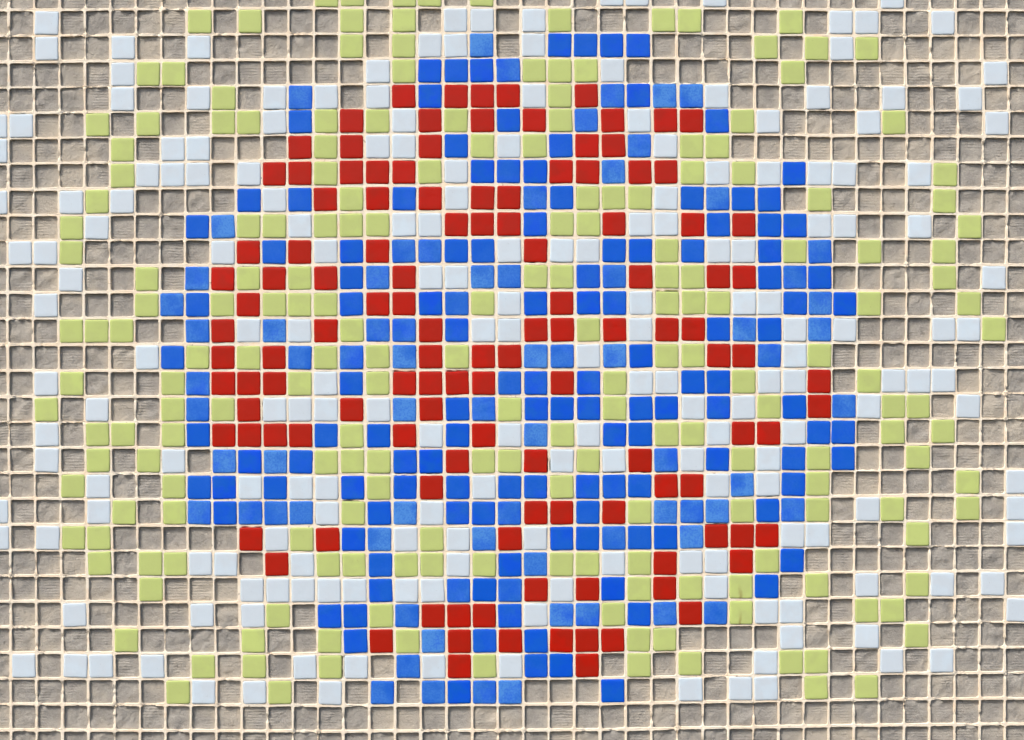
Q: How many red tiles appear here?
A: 121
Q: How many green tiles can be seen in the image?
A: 200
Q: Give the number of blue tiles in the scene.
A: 200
